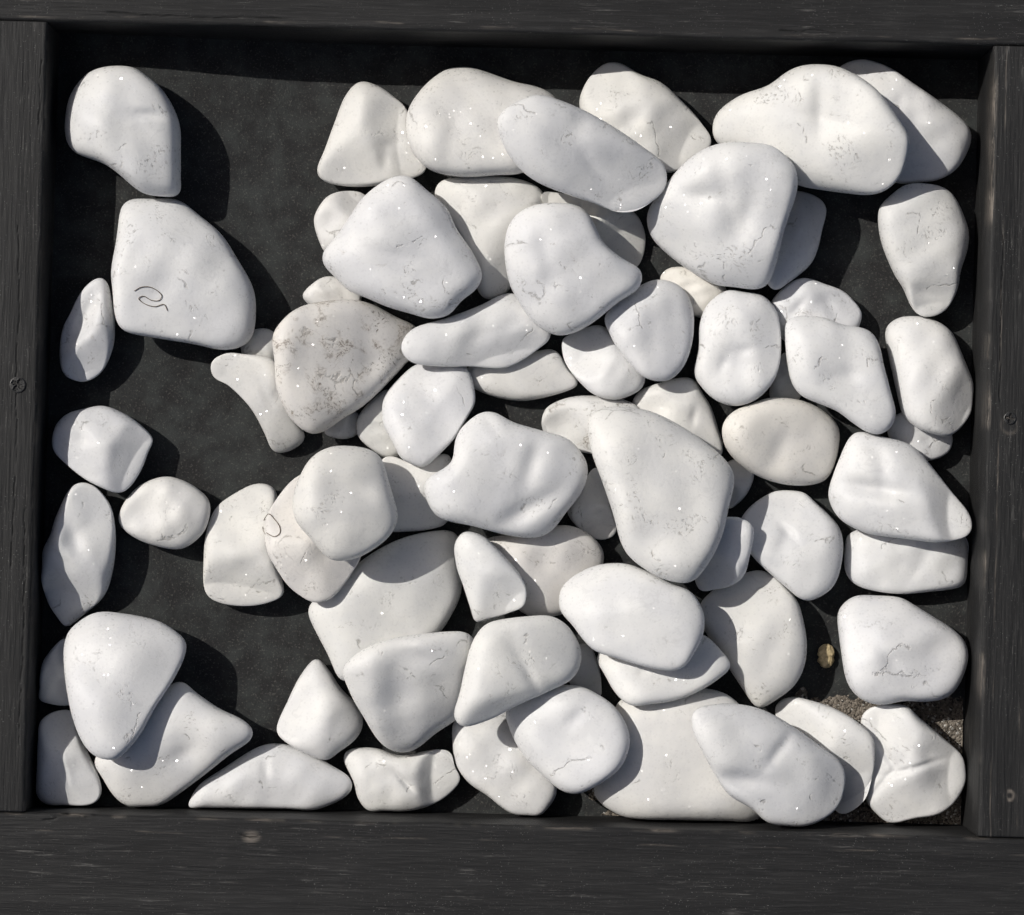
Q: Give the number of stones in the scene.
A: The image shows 76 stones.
